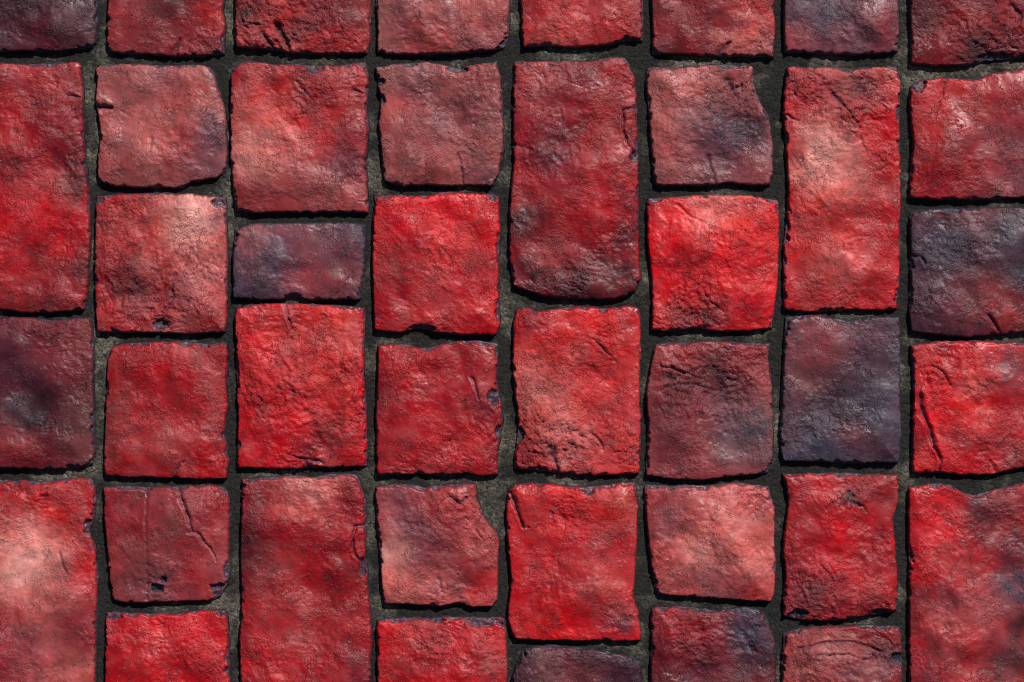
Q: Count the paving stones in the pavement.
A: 42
